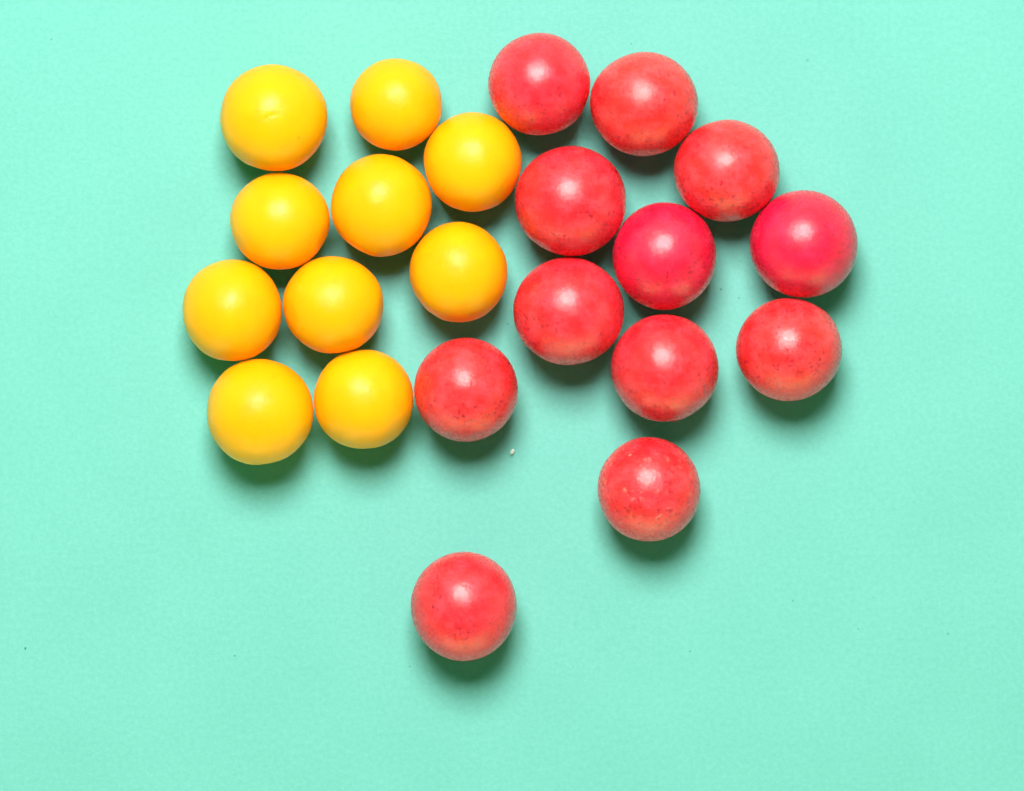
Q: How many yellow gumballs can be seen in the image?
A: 10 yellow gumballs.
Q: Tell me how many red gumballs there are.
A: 12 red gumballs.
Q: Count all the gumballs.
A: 22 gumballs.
